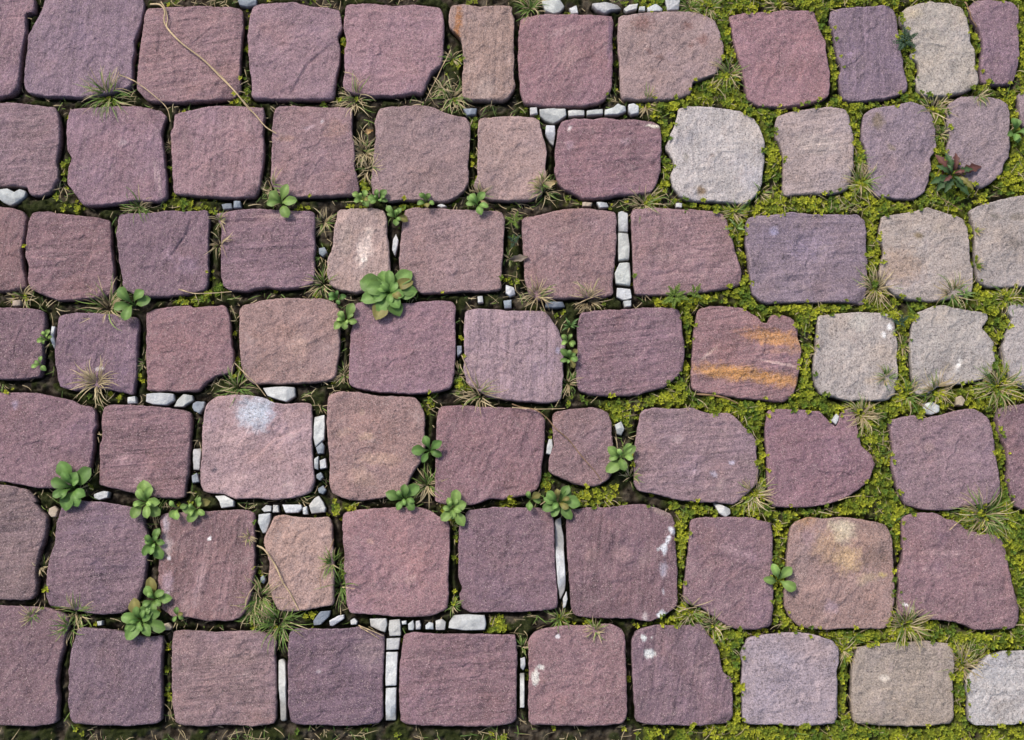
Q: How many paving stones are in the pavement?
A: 76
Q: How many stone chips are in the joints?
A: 87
